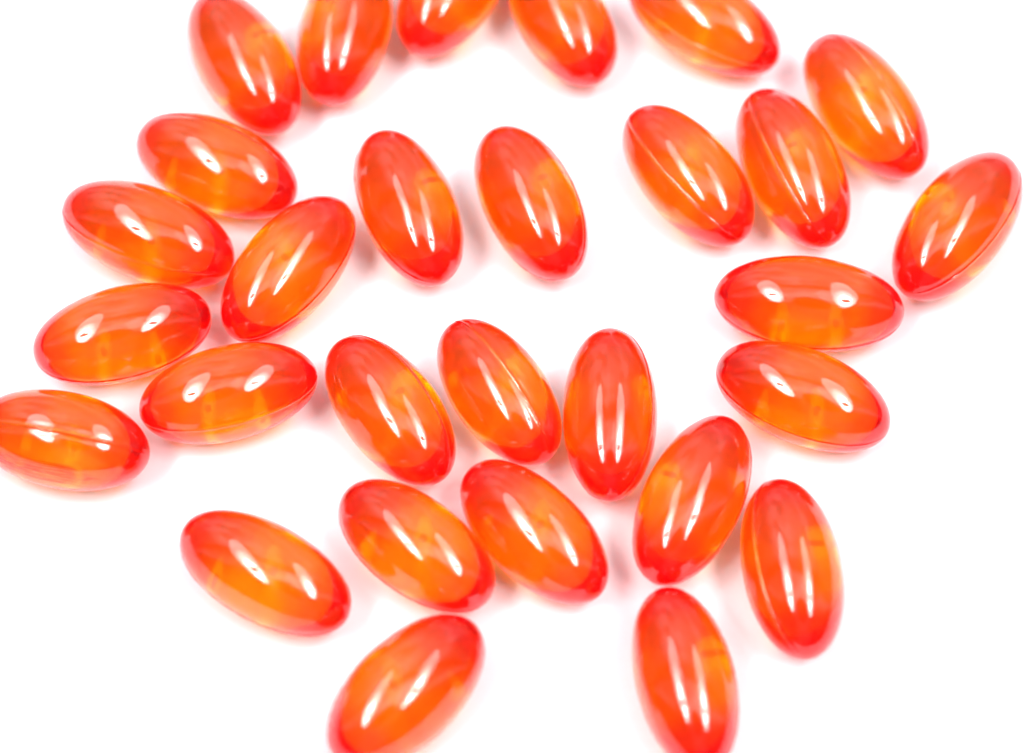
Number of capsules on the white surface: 29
